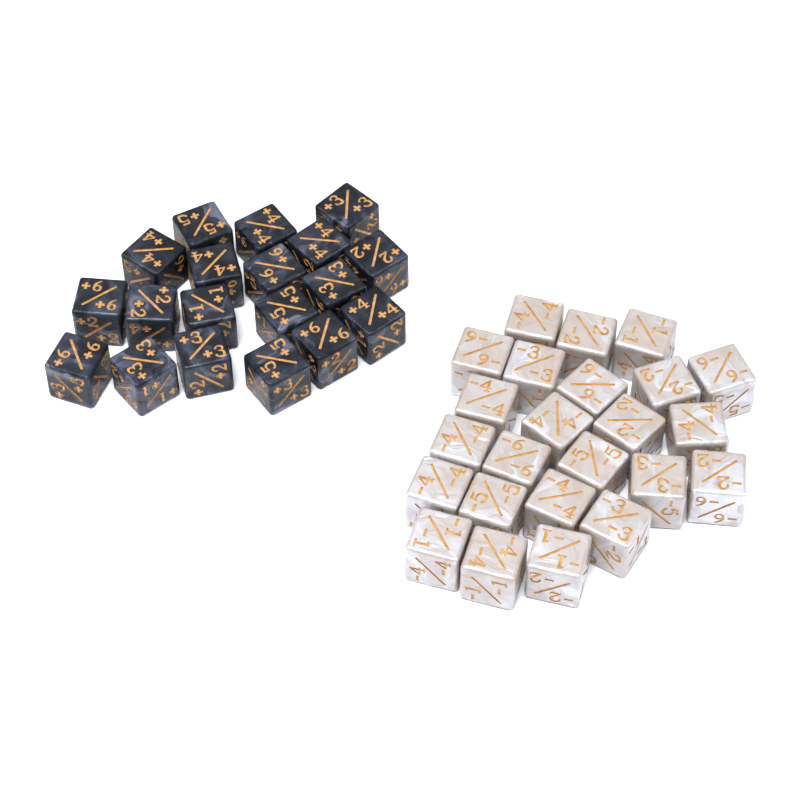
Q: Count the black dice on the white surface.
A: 19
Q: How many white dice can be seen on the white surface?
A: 24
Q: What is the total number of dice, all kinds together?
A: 43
